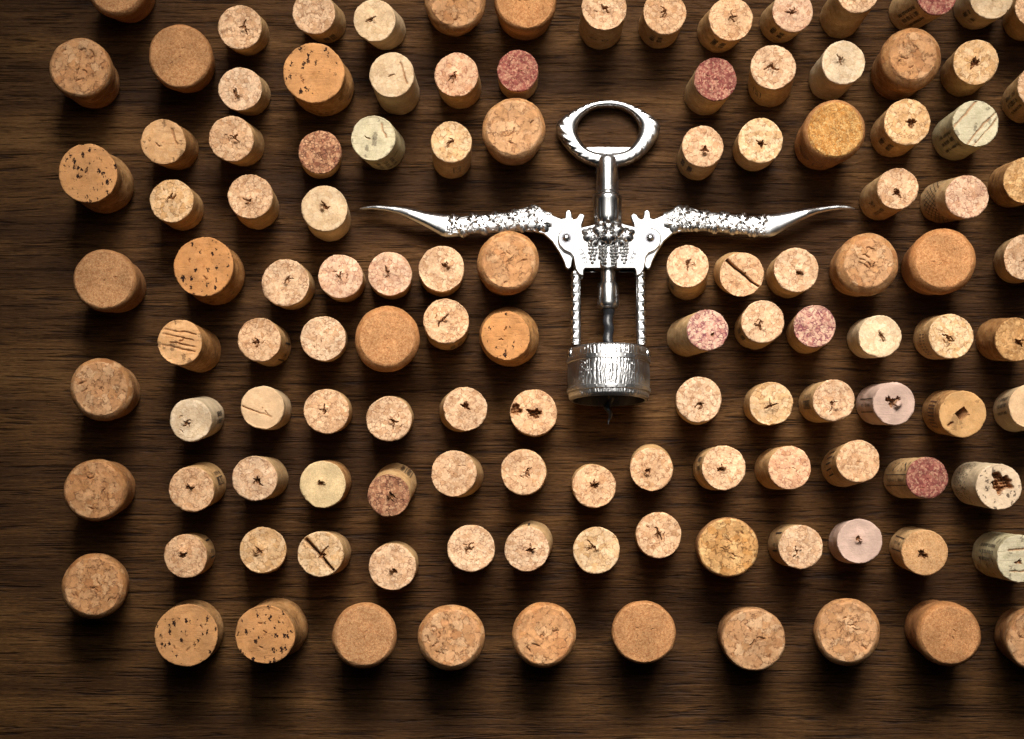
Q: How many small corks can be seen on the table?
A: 90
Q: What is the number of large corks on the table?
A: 31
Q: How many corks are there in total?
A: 121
